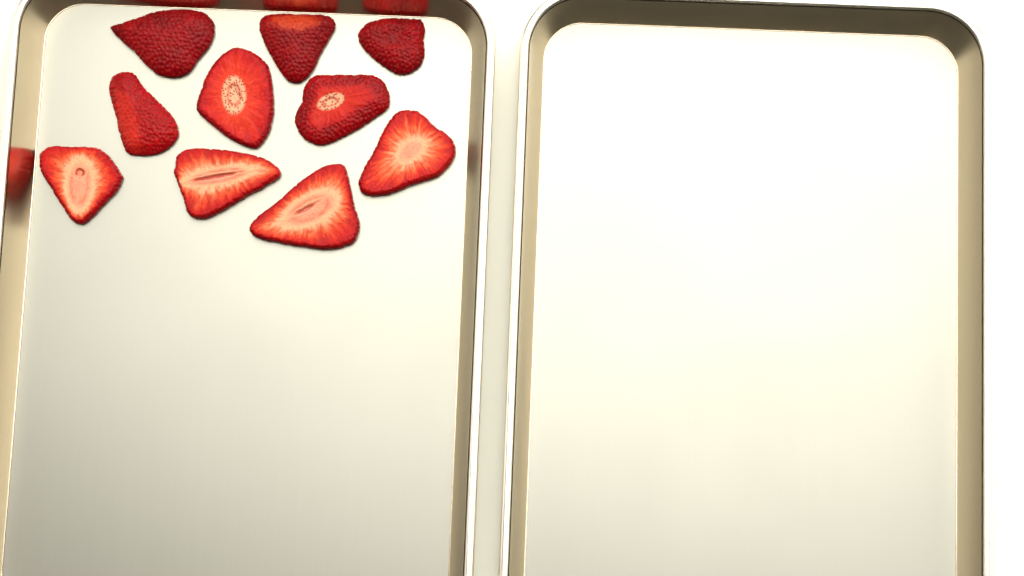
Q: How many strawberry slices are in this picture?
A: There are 10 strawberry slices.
